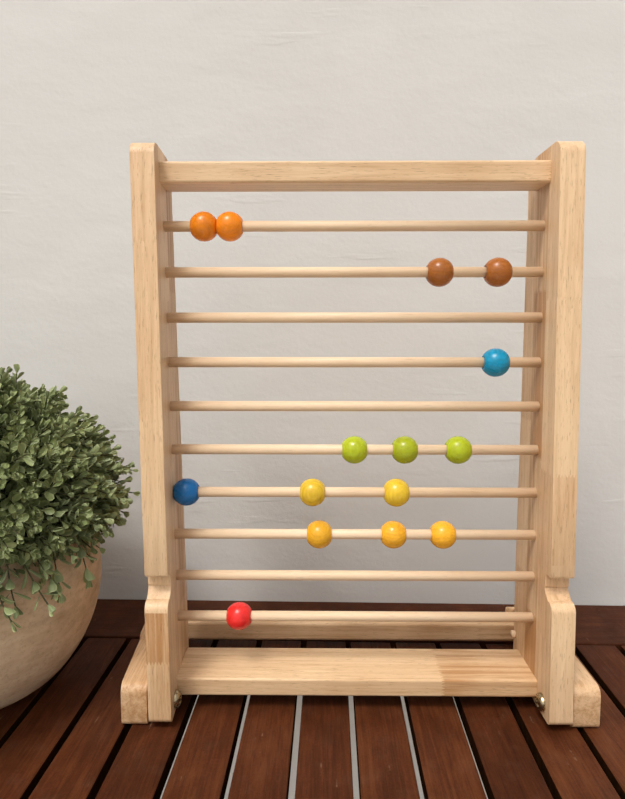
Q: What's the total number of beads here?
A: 15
